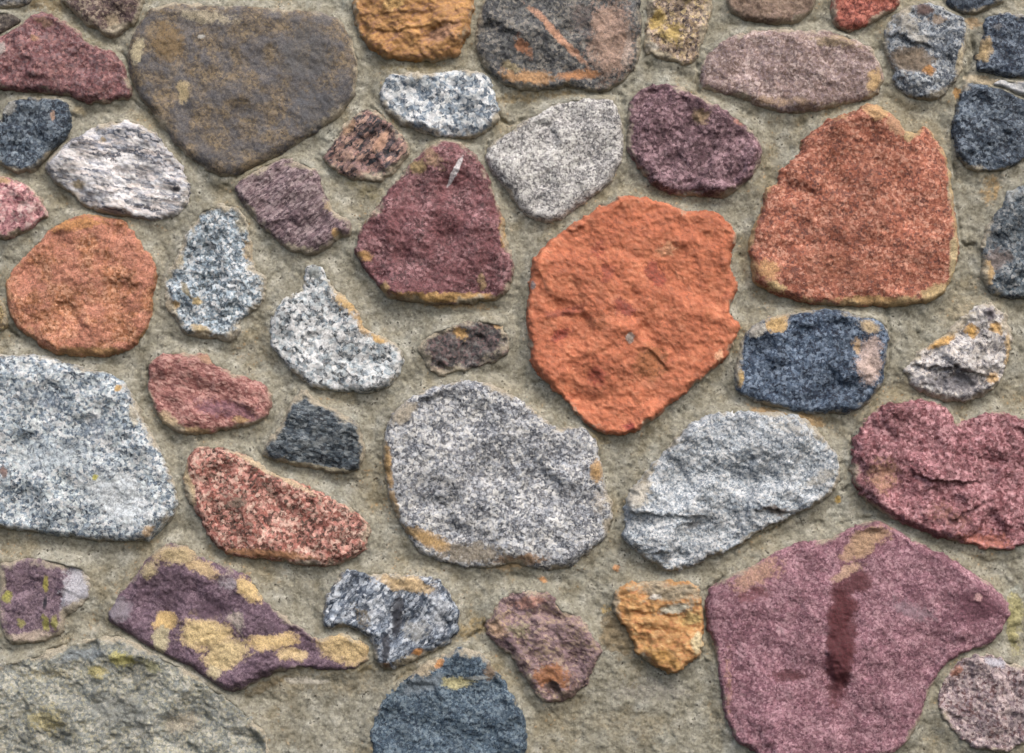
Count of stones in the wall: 51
